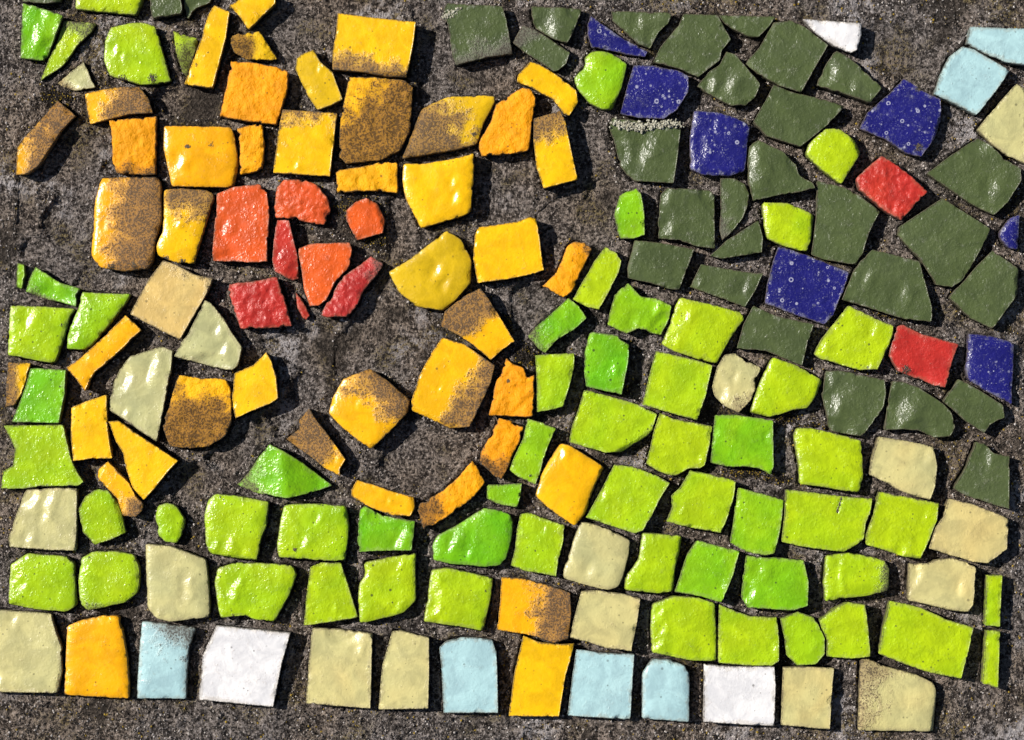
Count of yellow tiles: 43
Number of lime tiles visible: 60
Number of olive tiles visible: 30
